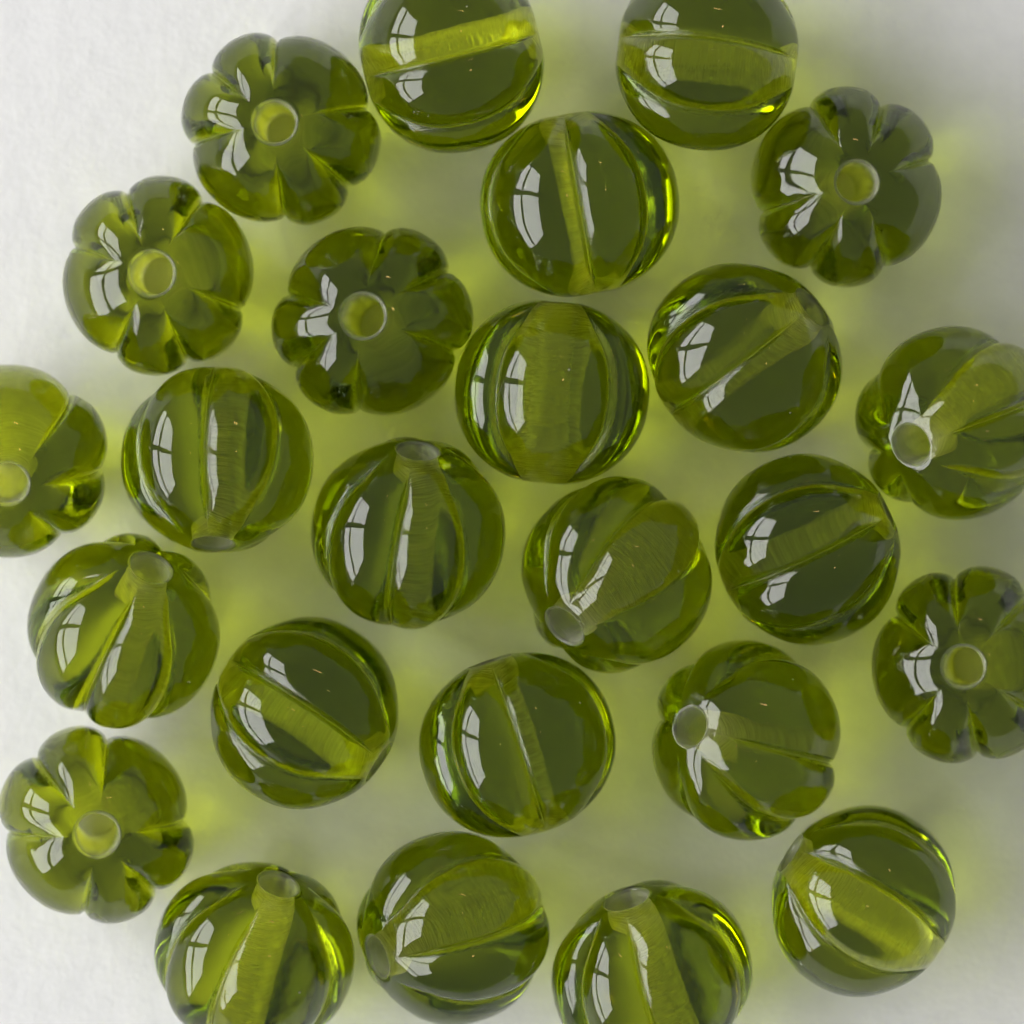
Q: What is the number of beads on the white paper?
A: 25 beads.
